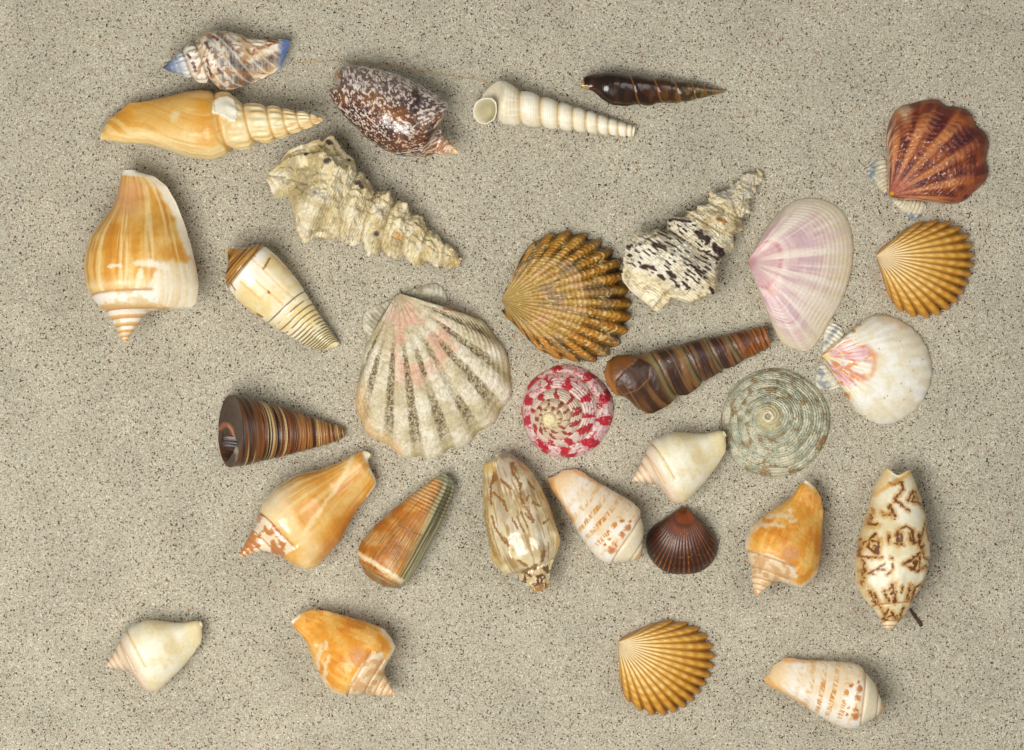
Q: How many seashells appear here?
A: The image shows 31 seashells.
